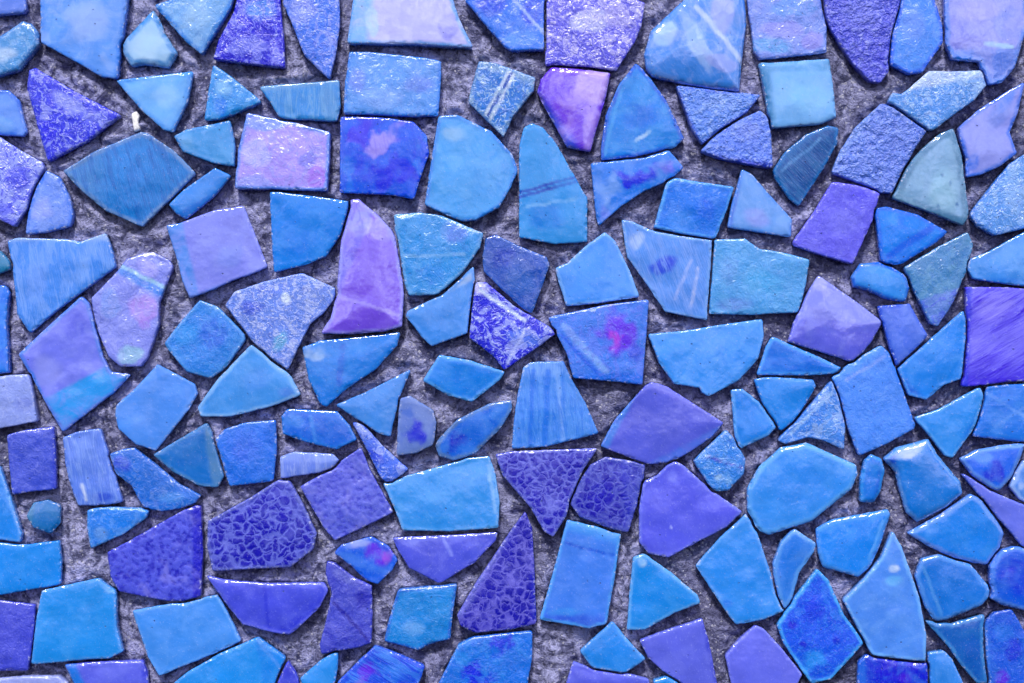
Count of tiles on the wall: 151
